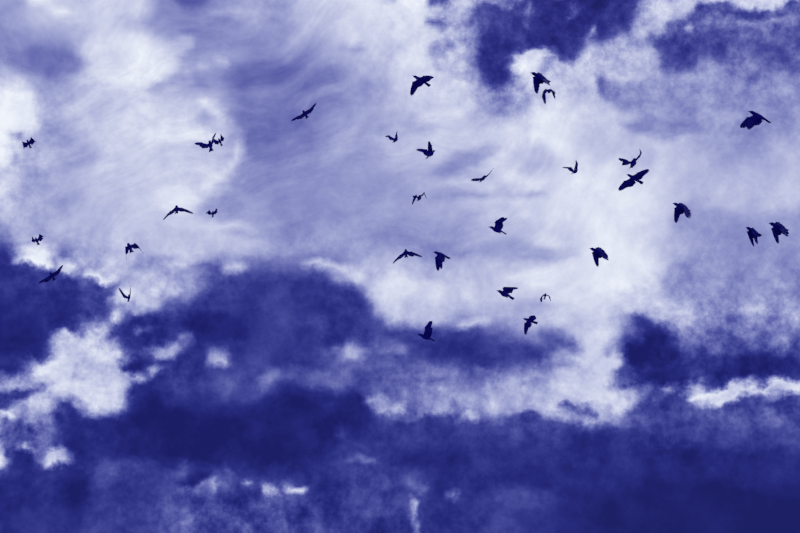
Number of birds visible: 32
